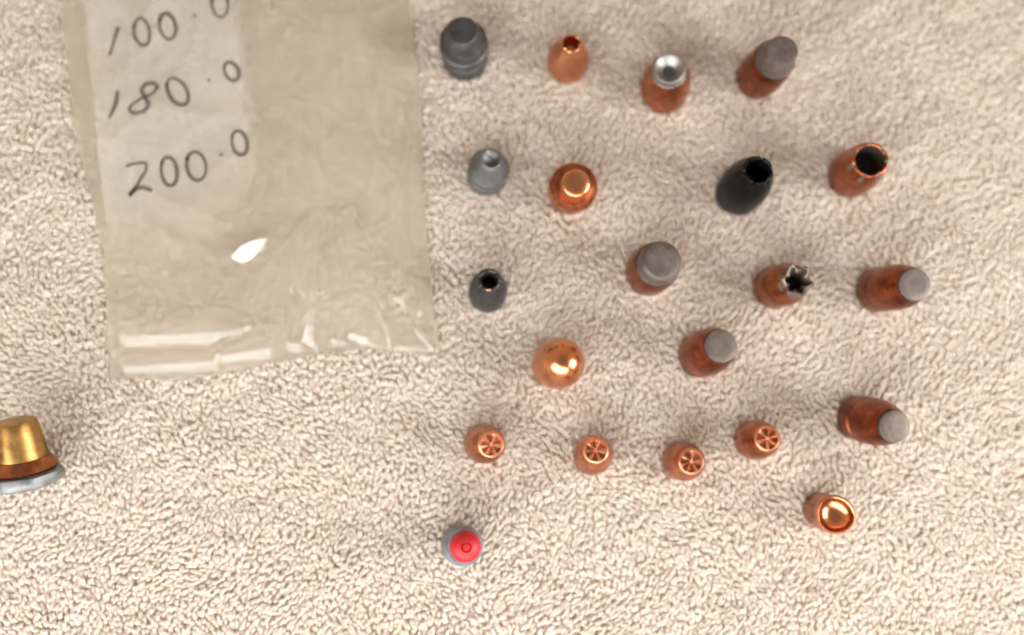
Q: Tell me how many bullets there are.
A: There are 21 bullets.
